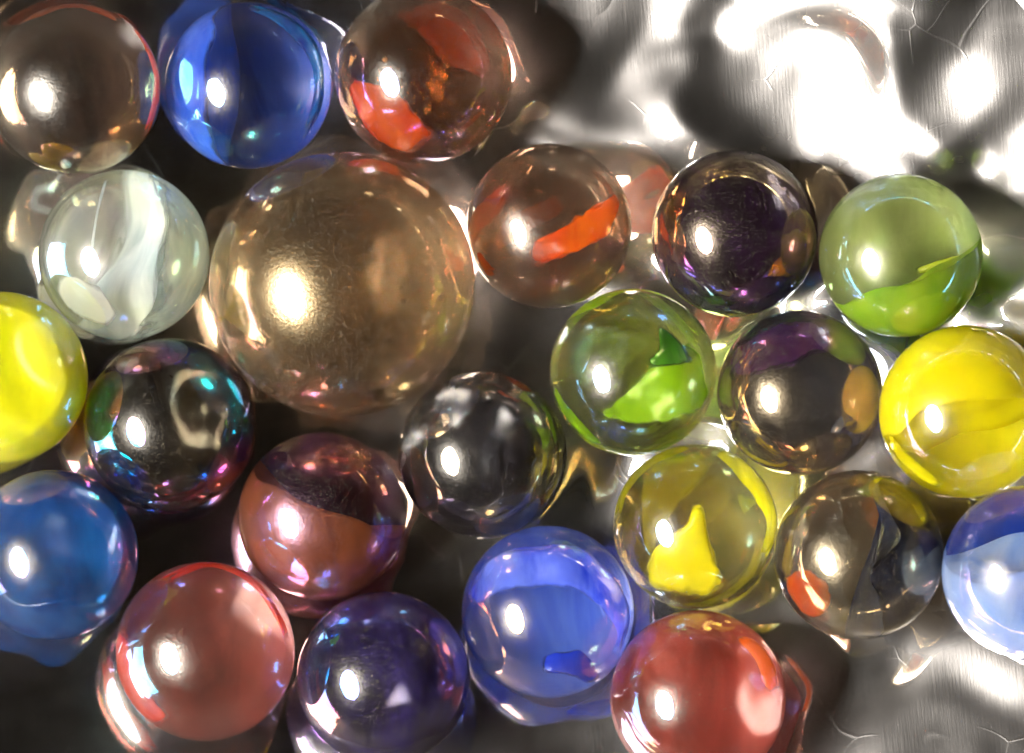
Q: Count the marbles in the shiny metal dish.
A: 23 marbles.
